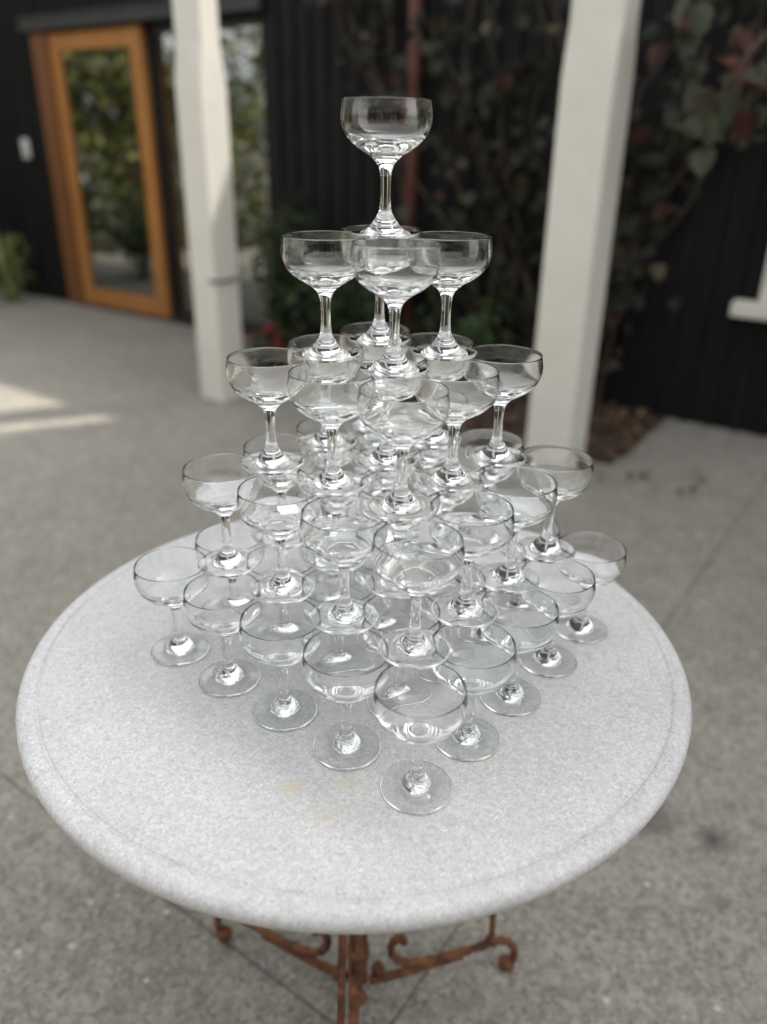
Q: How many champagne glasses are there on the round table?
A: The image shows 55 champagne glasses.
